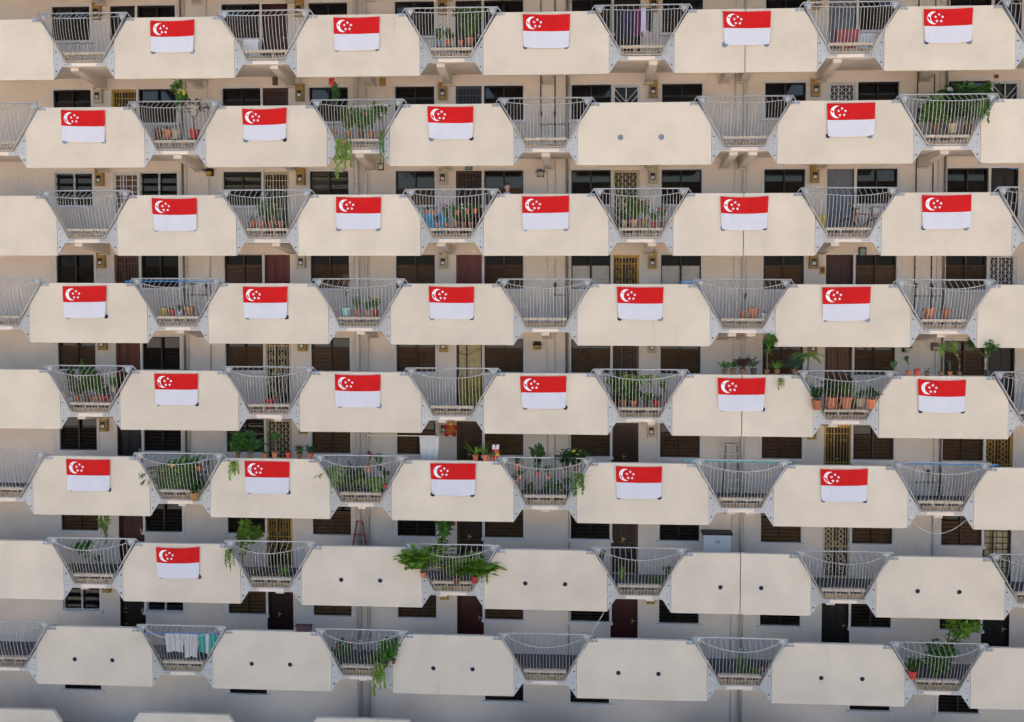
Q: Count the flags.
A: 30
